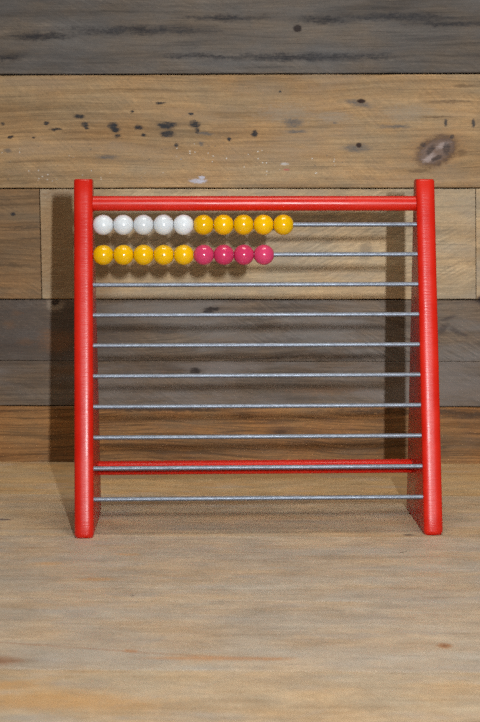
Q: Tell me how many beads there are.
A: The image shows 19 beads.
